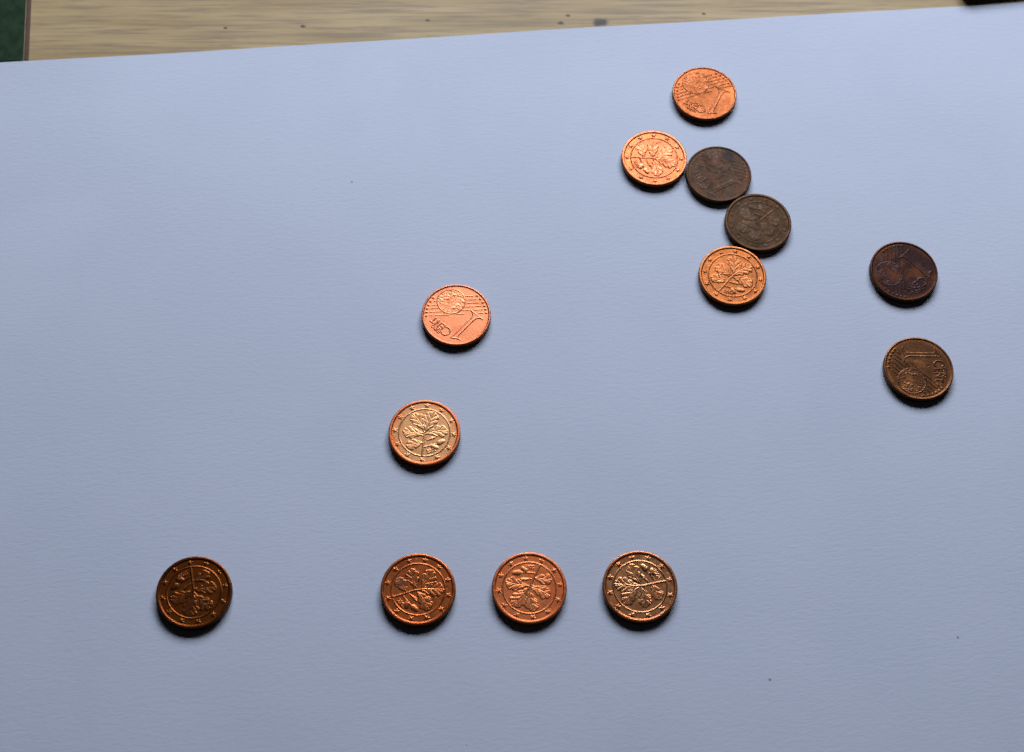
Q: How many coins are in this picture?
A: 13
